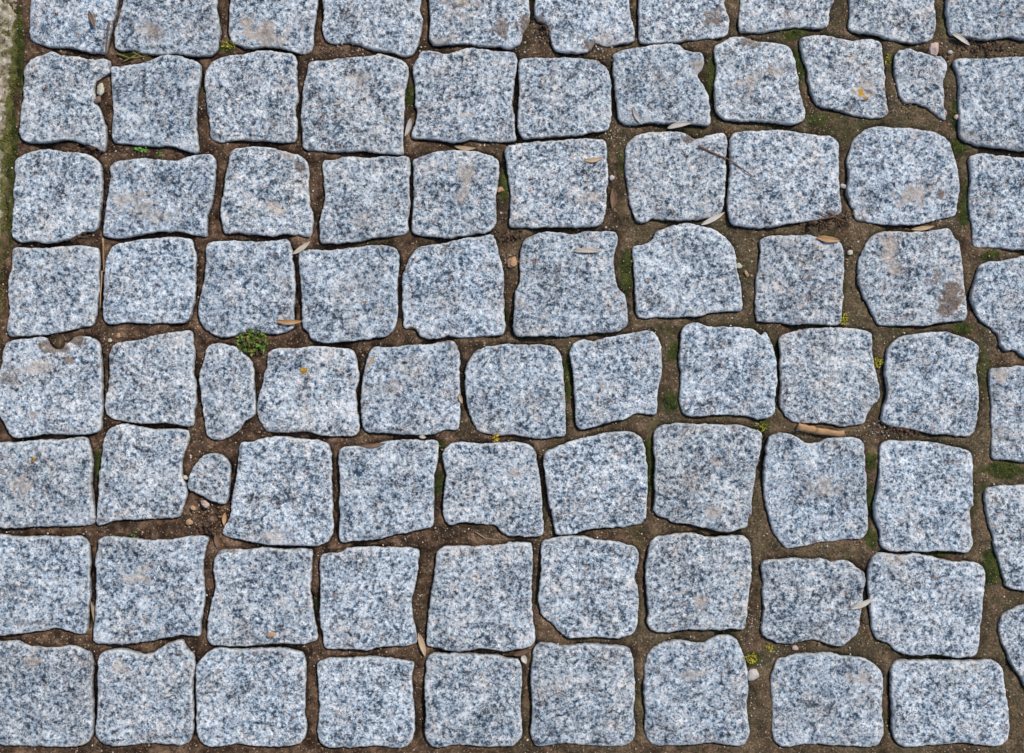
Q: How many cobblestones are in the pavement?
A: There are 82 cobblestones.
